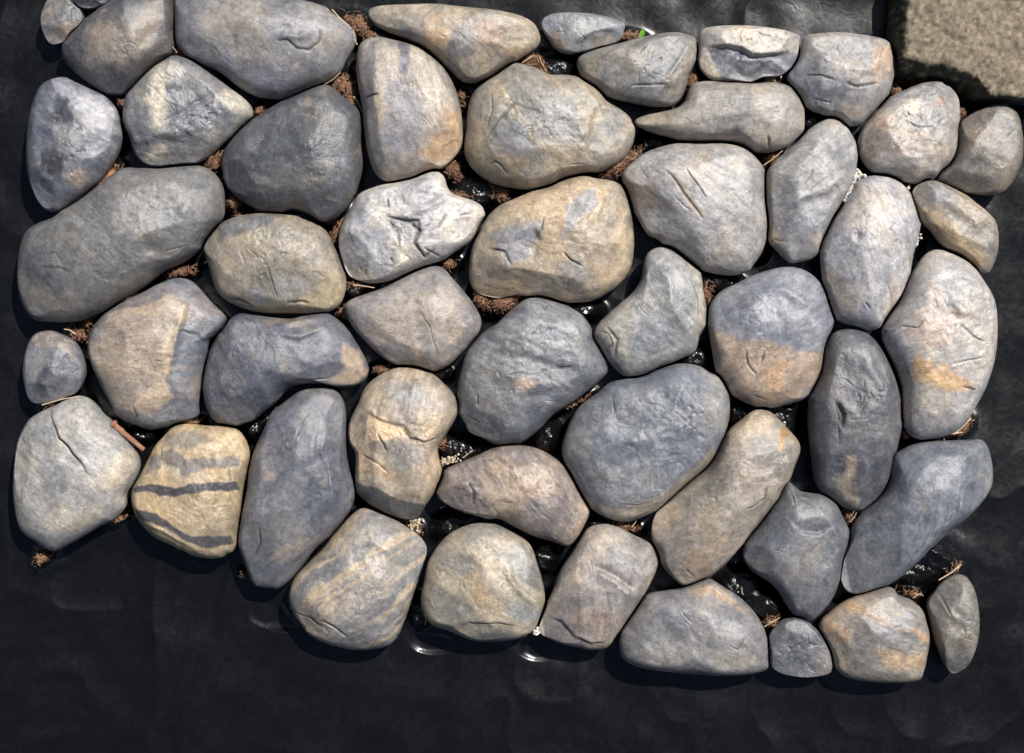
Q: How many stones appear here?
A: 50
